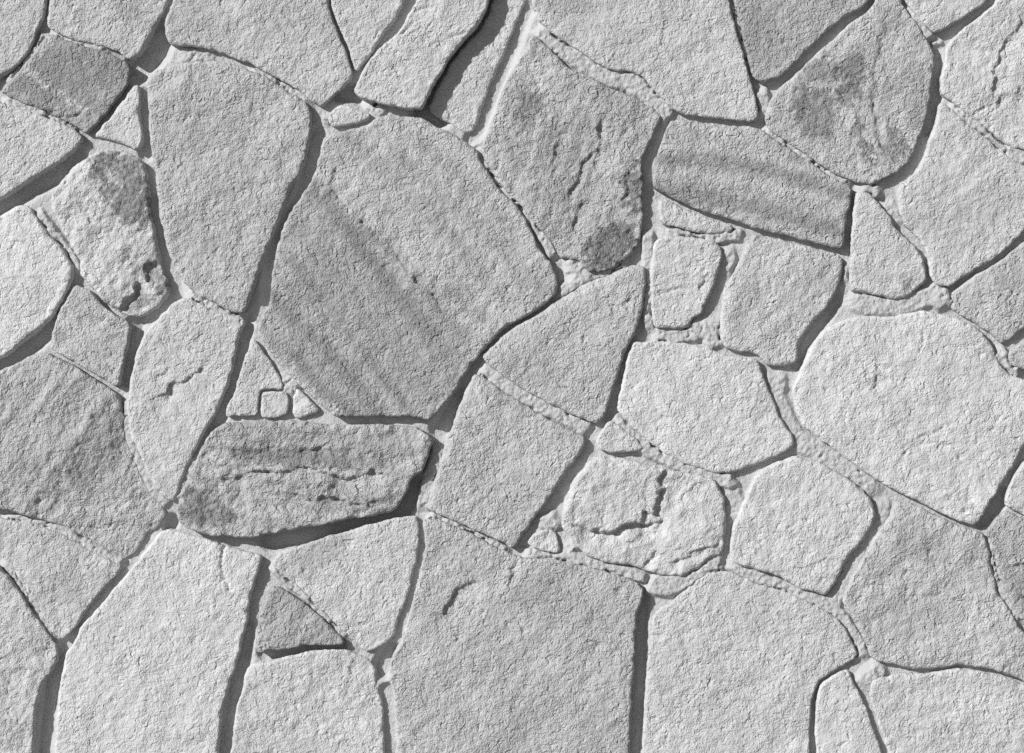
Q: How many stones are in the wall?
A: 56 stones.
